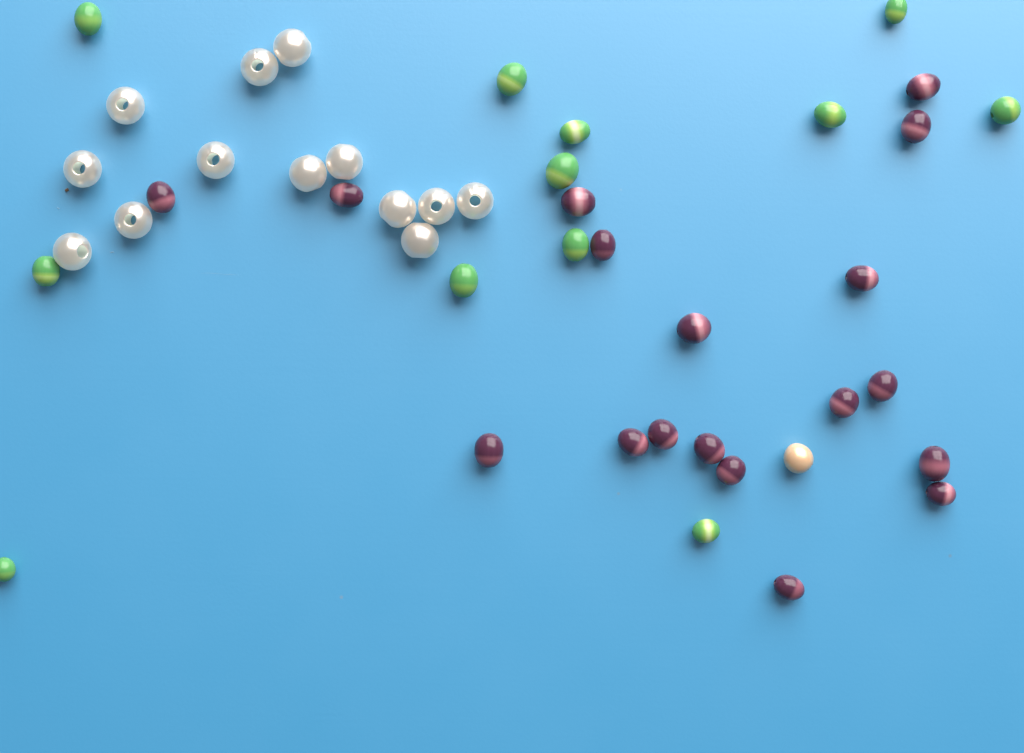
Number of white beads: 13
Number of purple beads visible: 18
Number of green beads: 12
